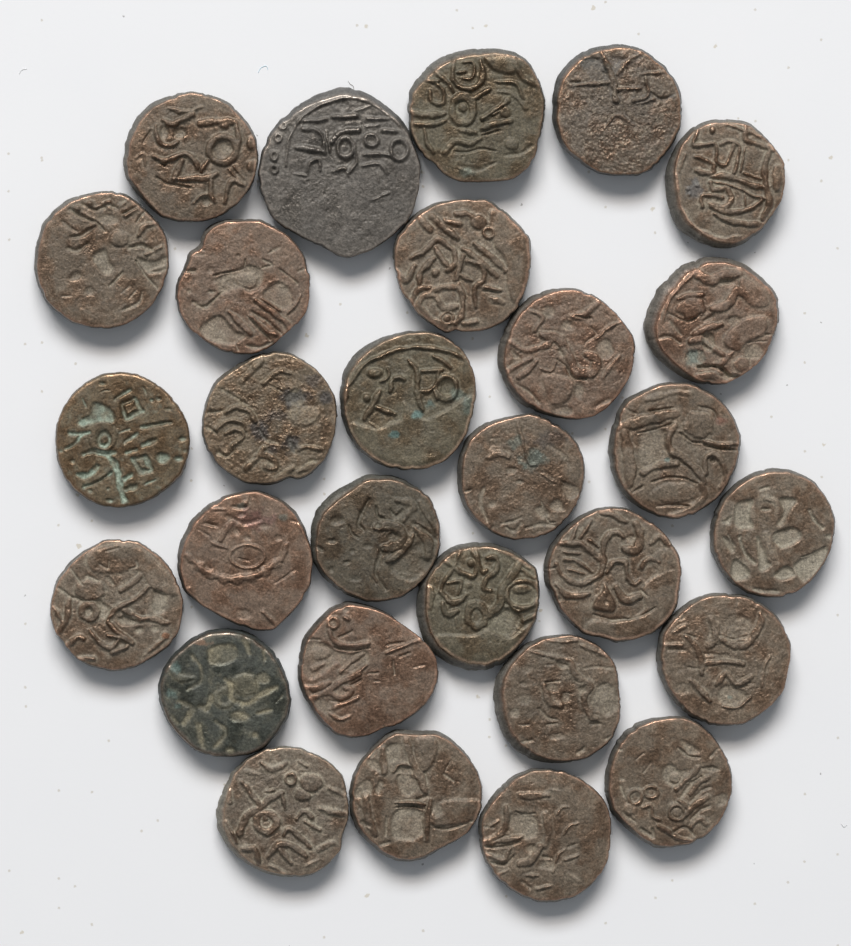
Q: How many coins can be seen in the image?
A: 29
